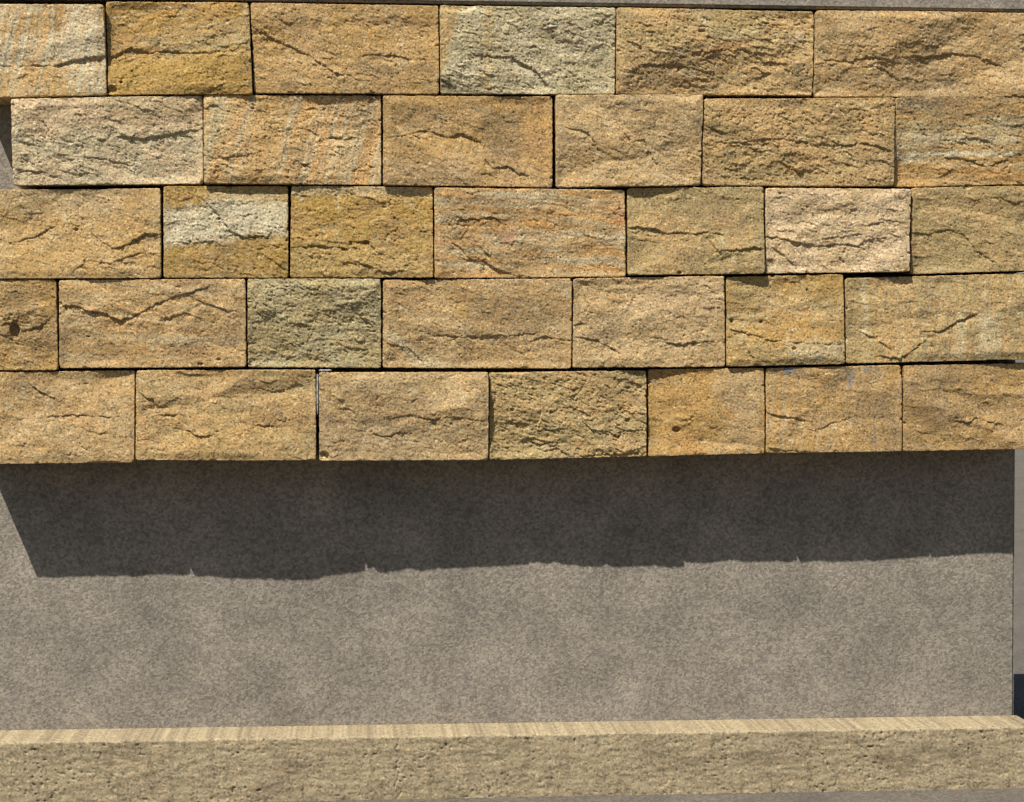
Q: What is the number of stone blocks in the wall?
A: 33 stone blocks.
